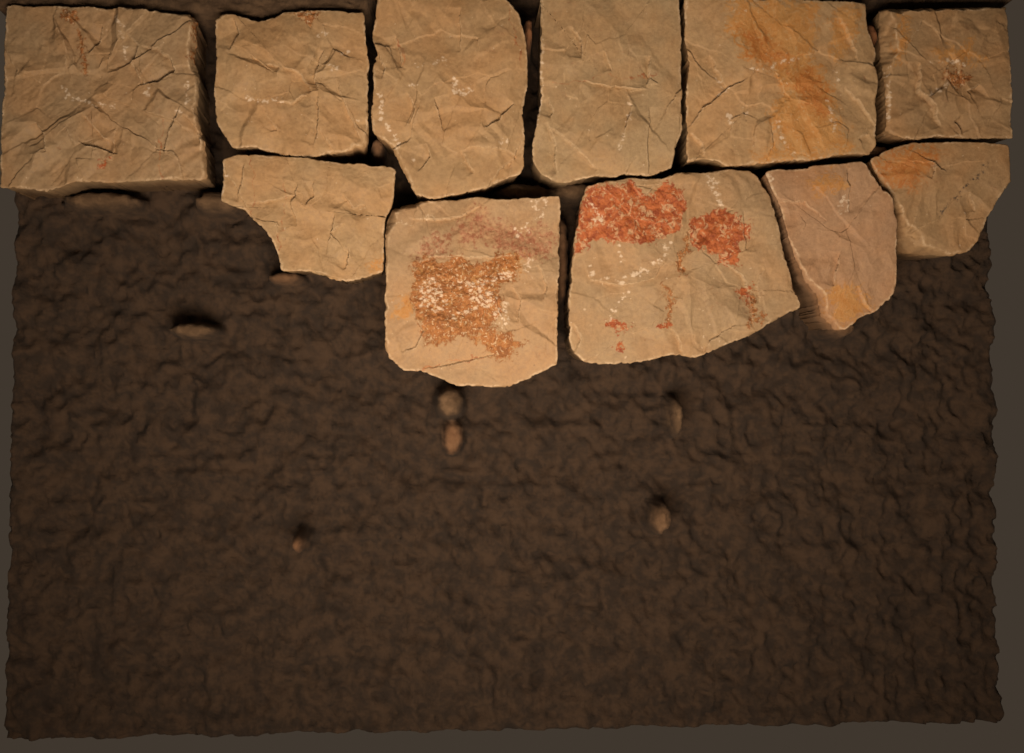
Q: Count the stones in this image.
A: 11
